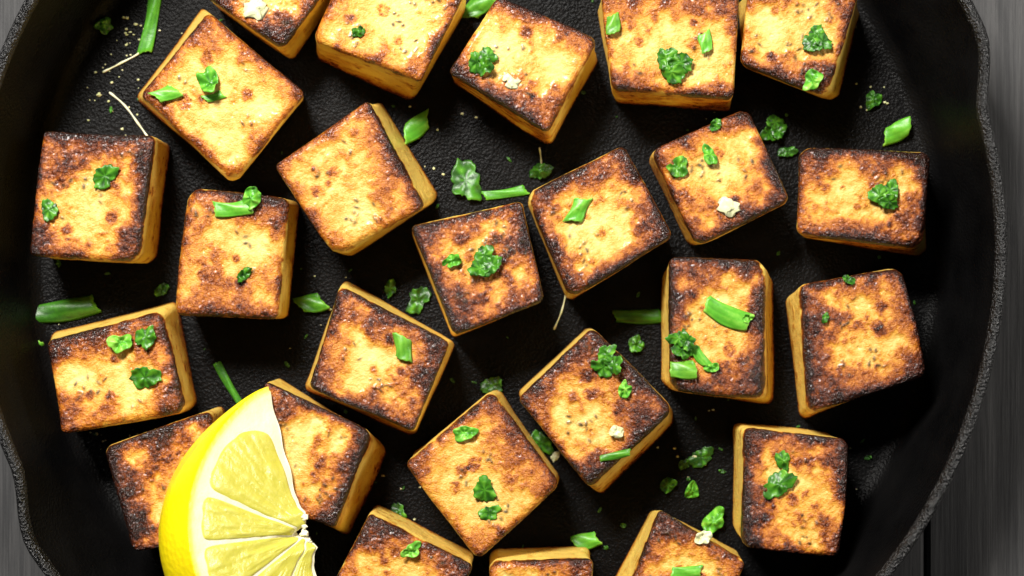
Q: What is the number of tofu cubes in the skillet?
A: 25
